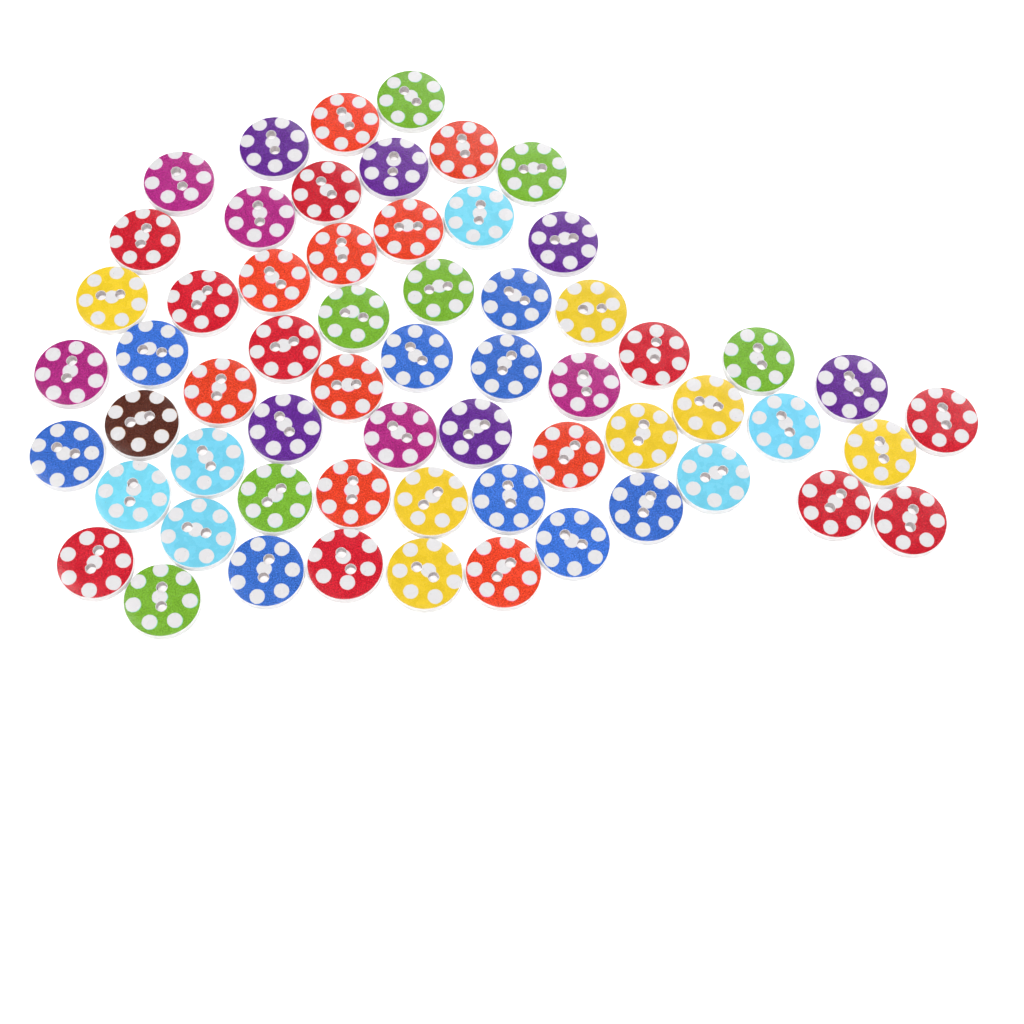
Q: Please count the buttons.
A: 61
